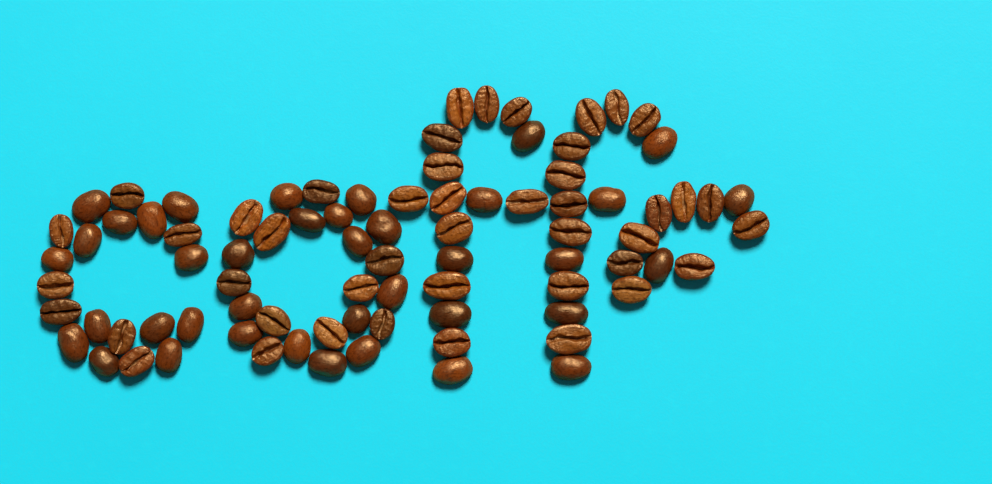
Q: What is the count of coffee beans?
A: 84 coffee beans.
